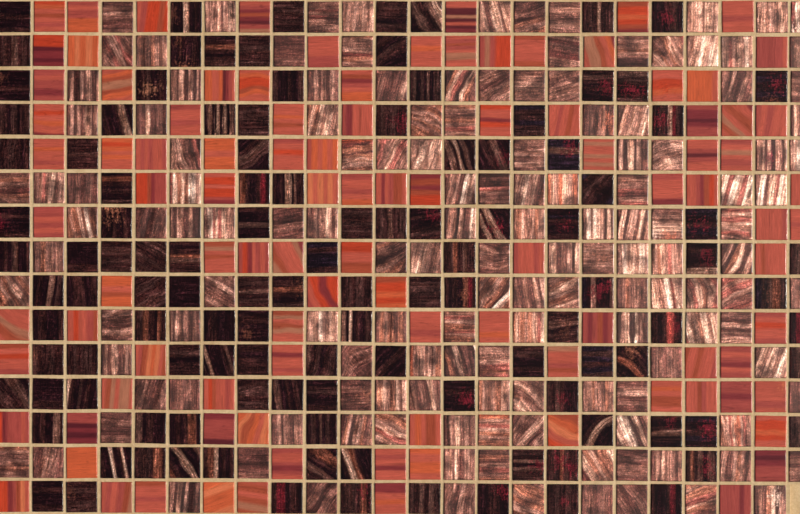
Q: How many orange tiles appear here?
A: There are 100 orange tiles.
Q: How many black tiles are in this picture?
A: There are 117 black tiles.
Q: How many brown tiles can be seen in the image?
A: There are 142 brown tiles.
